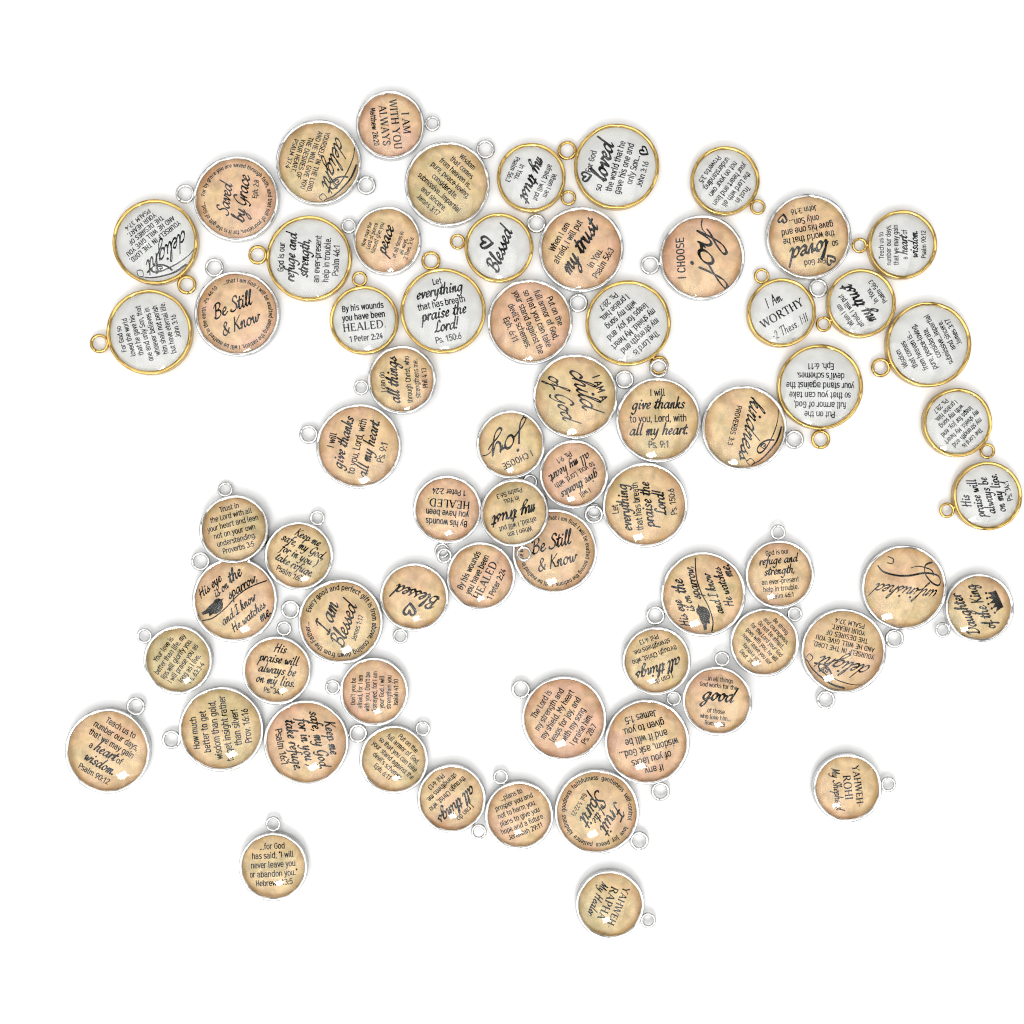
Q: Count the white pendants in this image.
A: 17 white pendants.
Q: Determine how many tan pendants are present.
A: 50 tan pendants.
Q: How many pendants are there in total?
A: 67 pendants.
